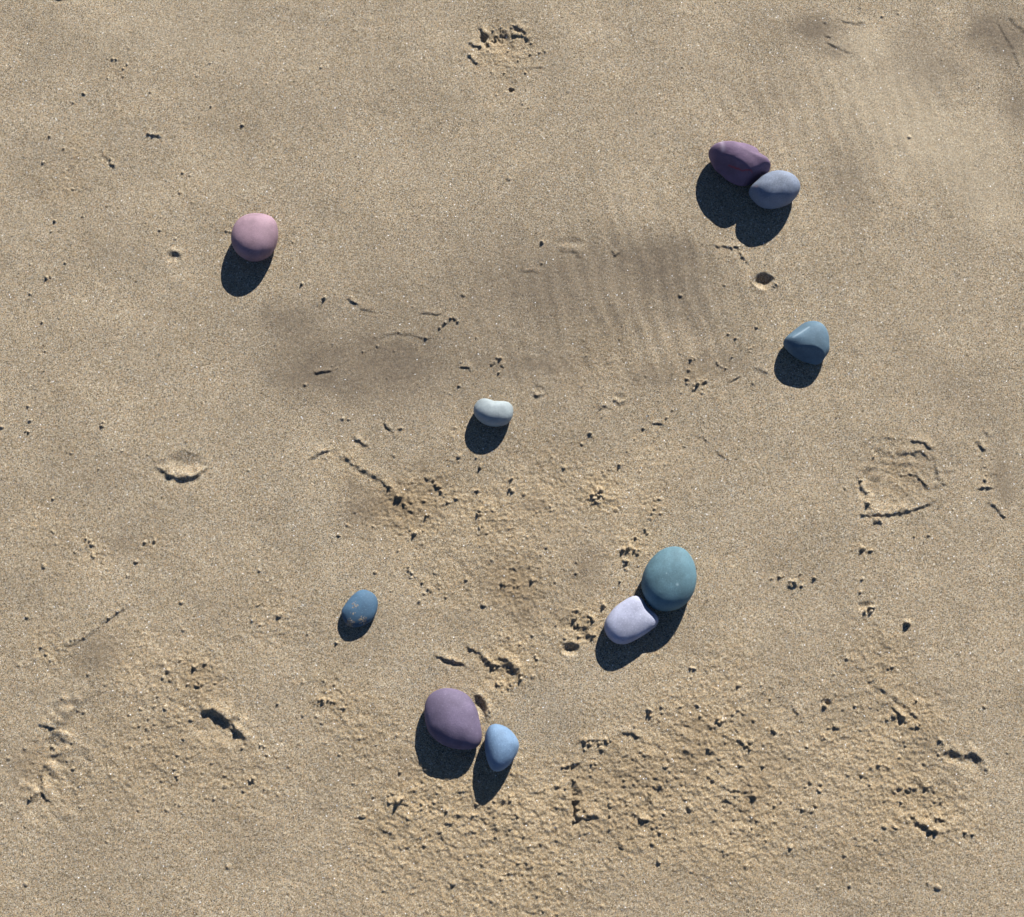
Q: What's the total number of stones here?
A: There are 10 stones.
